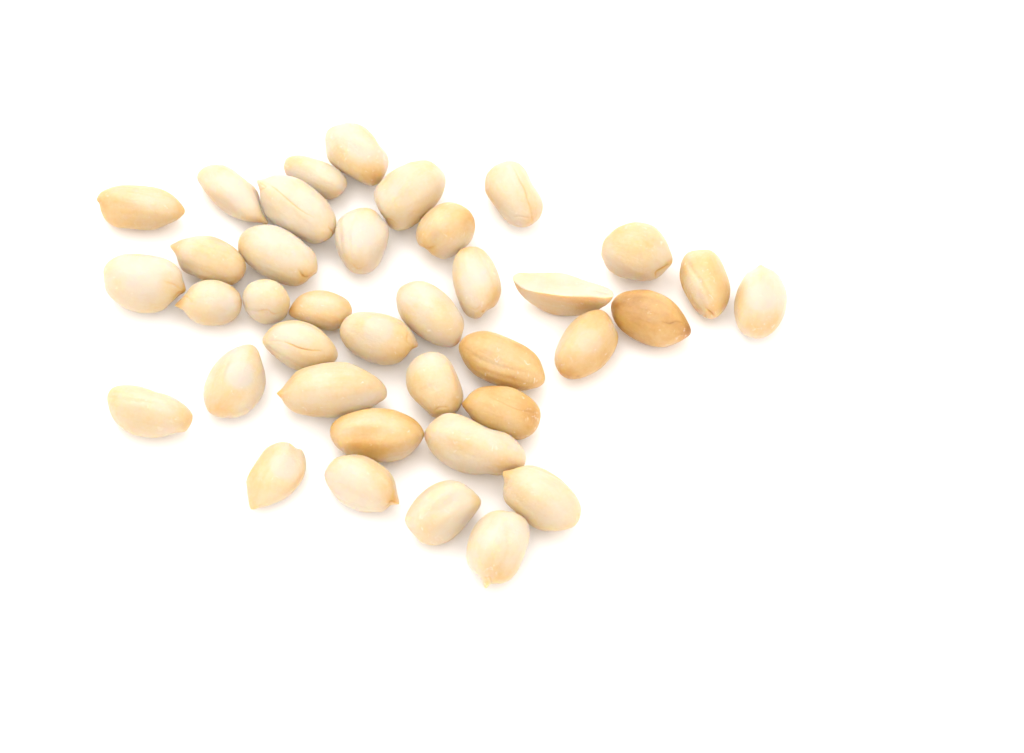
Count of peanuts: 38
